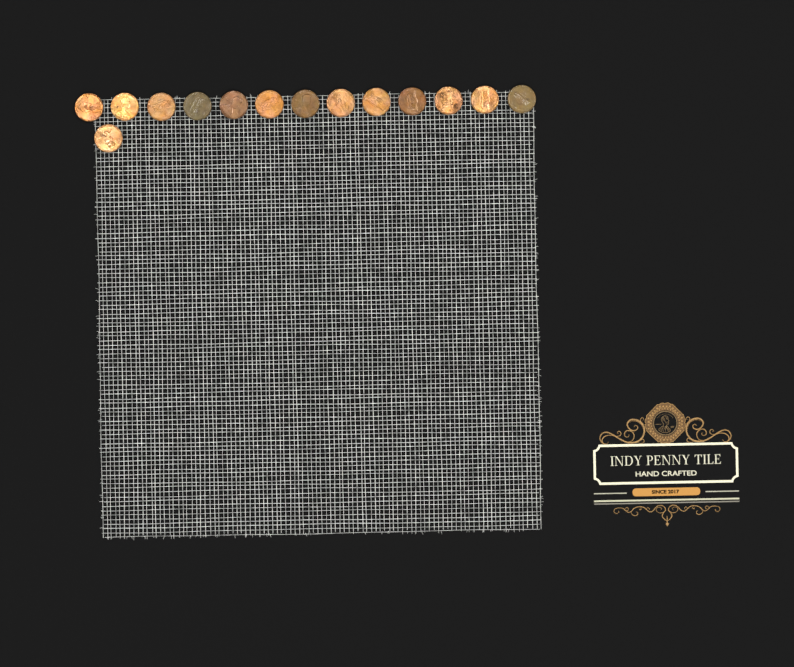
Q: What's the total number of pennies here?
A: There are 14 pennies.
